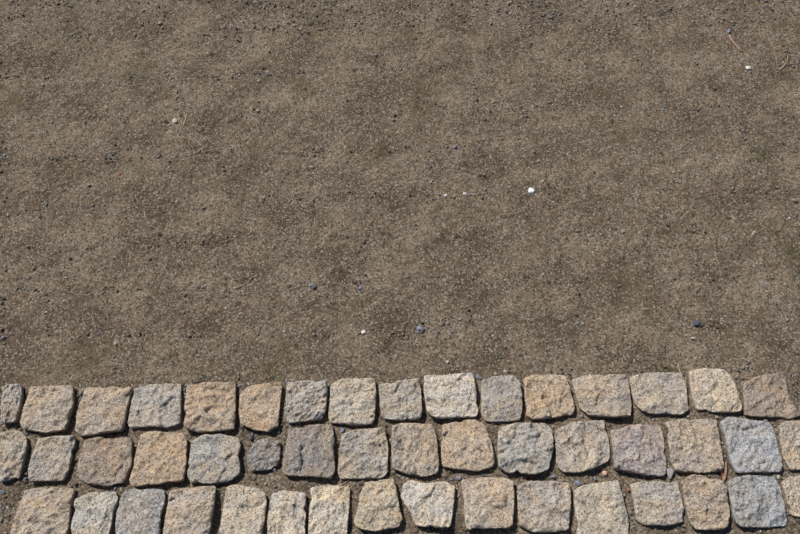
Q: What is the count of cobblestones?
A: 48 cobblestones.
